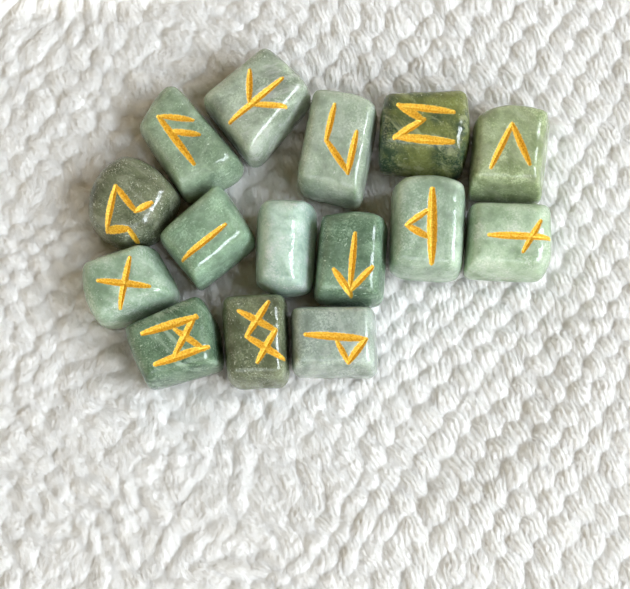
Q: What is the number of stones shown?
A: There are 15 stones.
